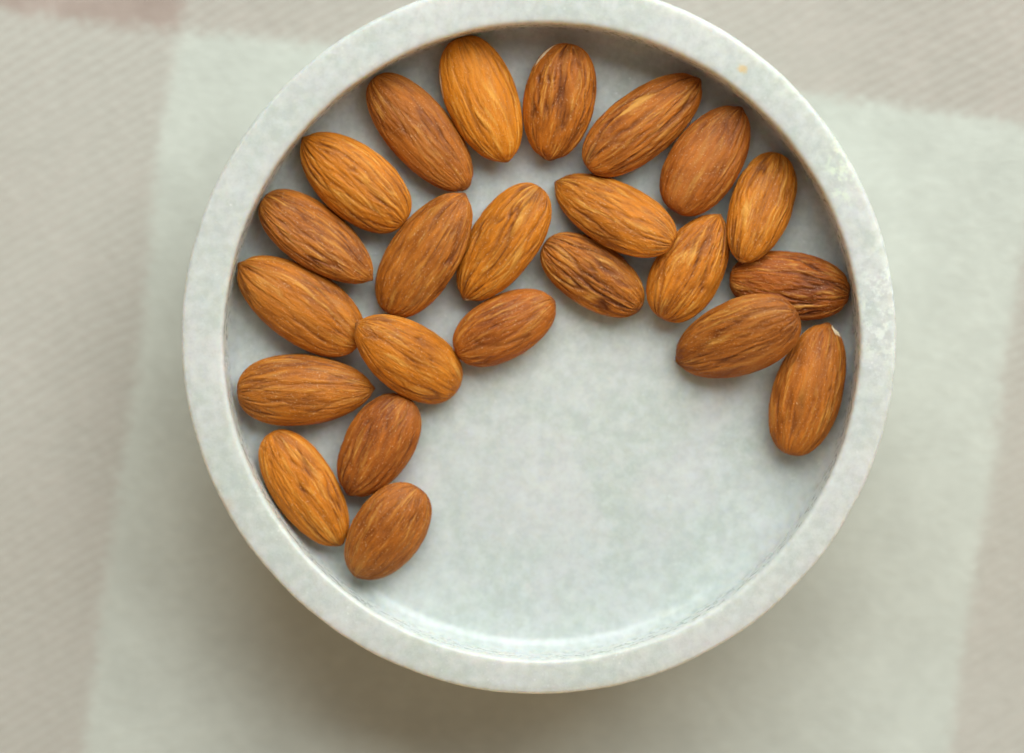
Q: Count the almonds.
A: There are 23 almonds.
